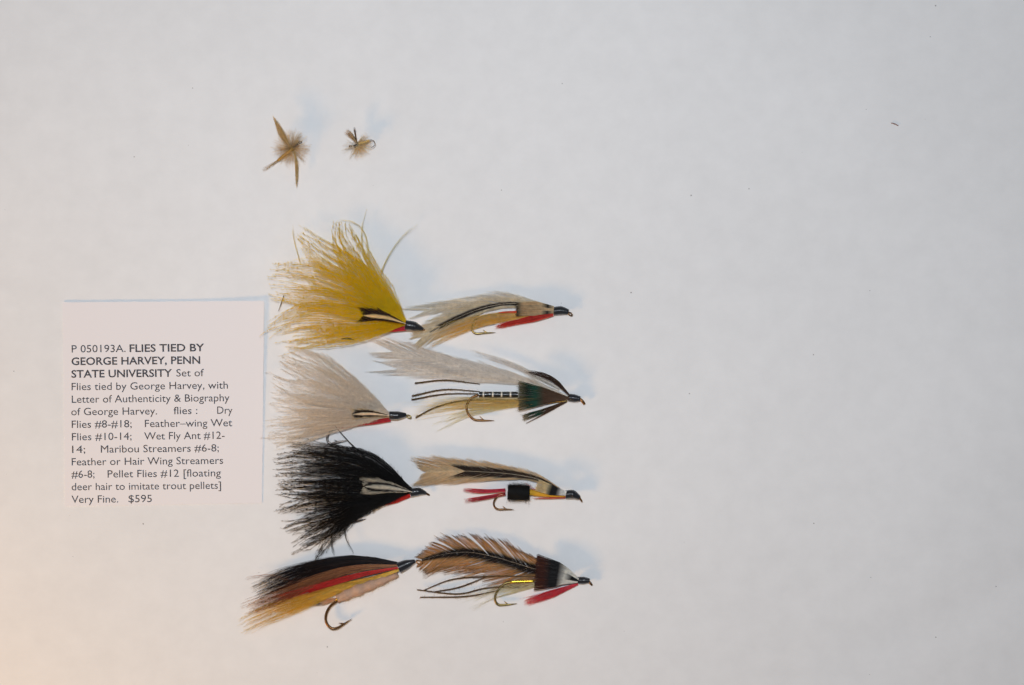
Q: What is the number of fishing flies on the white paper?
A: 10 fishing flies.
